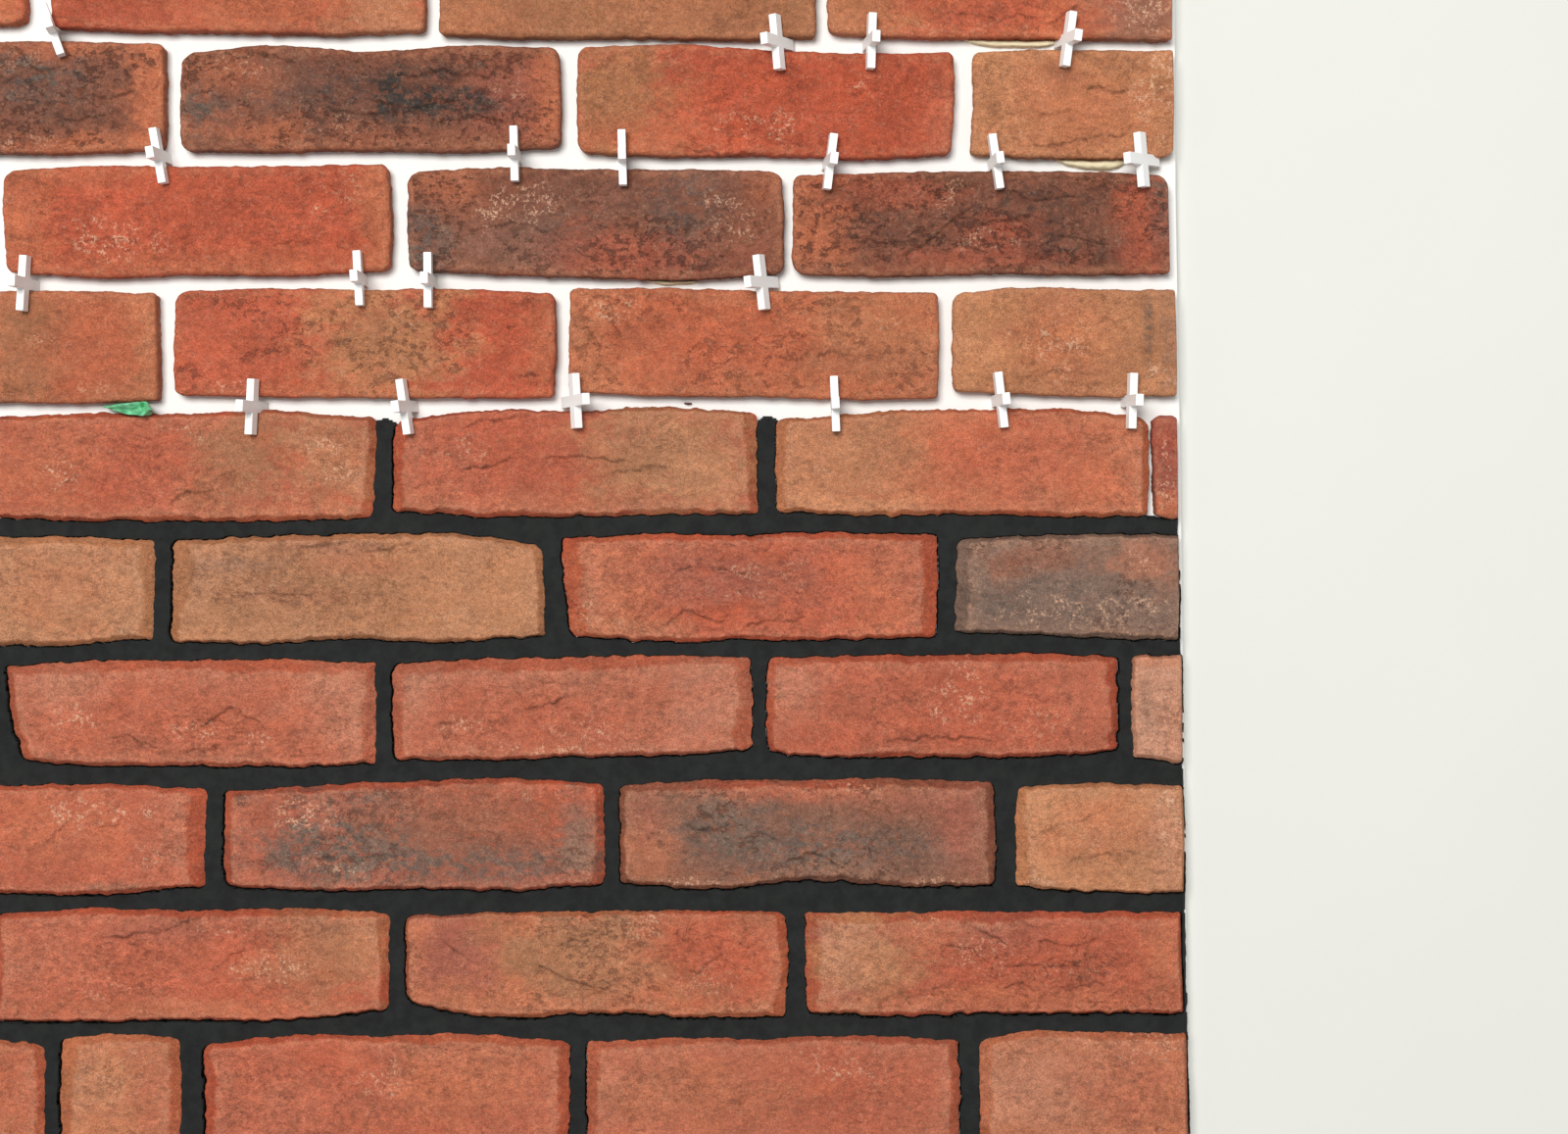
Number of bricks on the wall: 39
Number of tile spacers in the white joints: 20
